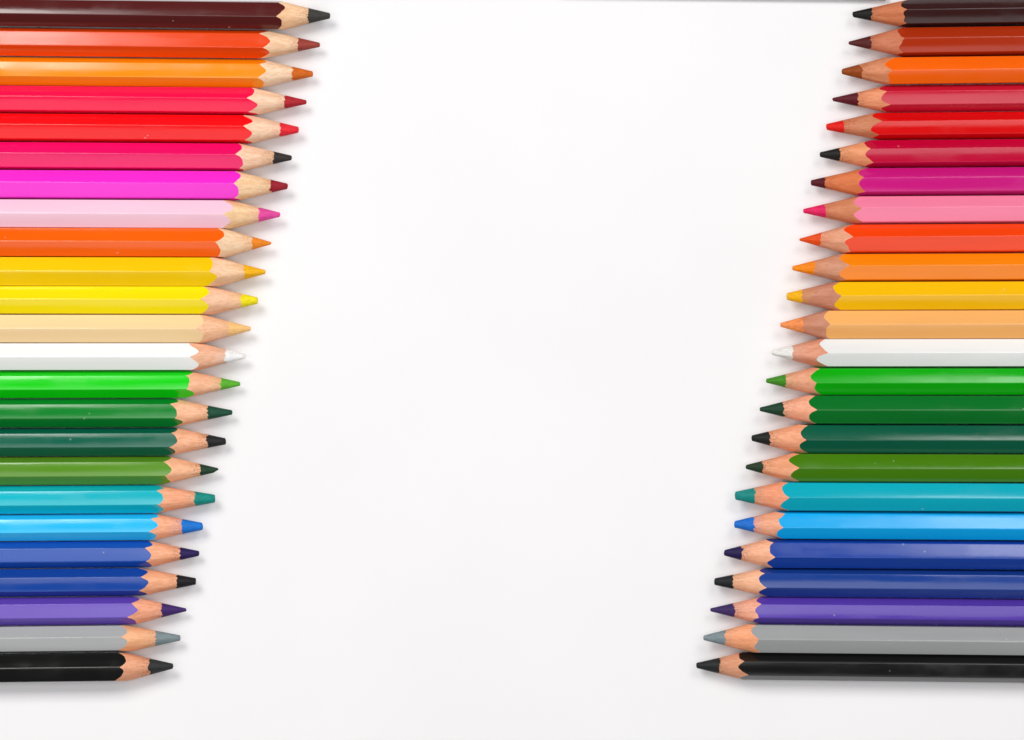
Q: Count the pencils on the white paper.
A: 48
